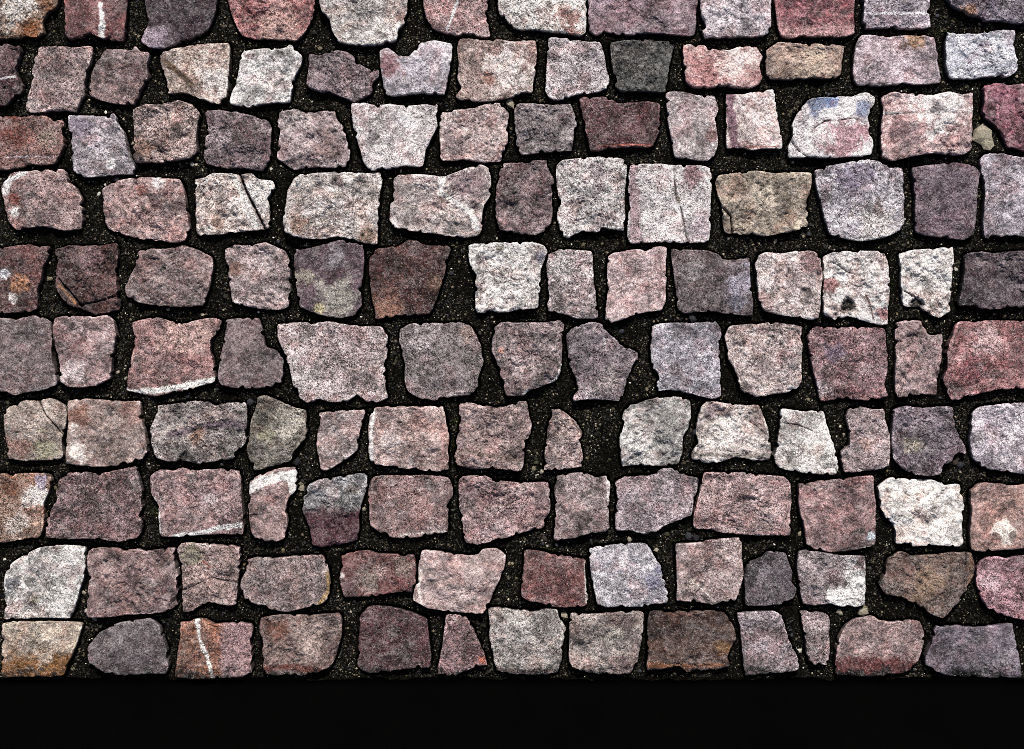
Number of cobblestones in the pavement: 132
